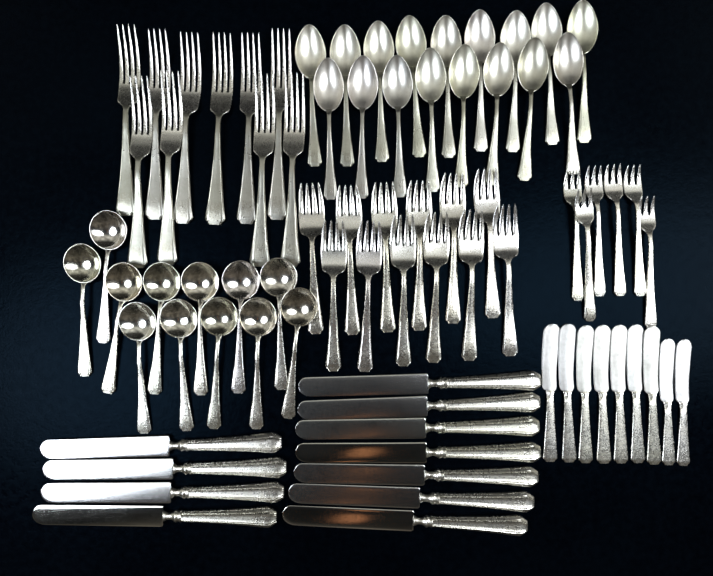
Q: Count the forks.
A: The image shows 28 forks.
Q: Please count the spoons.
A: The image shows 29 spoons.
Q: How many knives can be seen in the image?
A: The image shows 20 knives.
